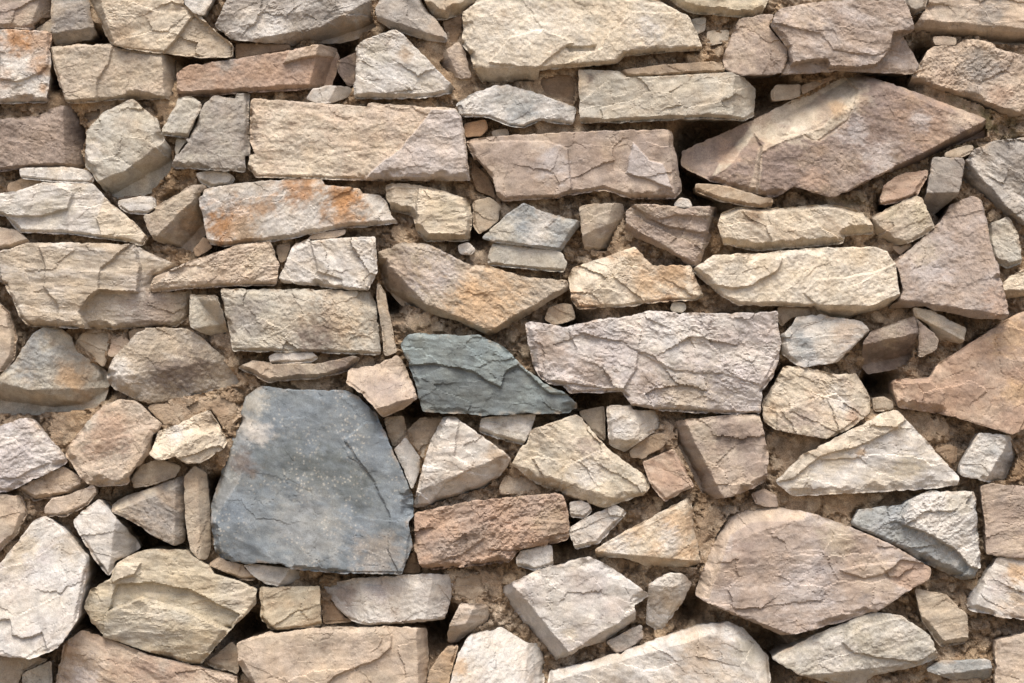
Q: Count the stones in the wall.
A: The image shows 168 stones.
